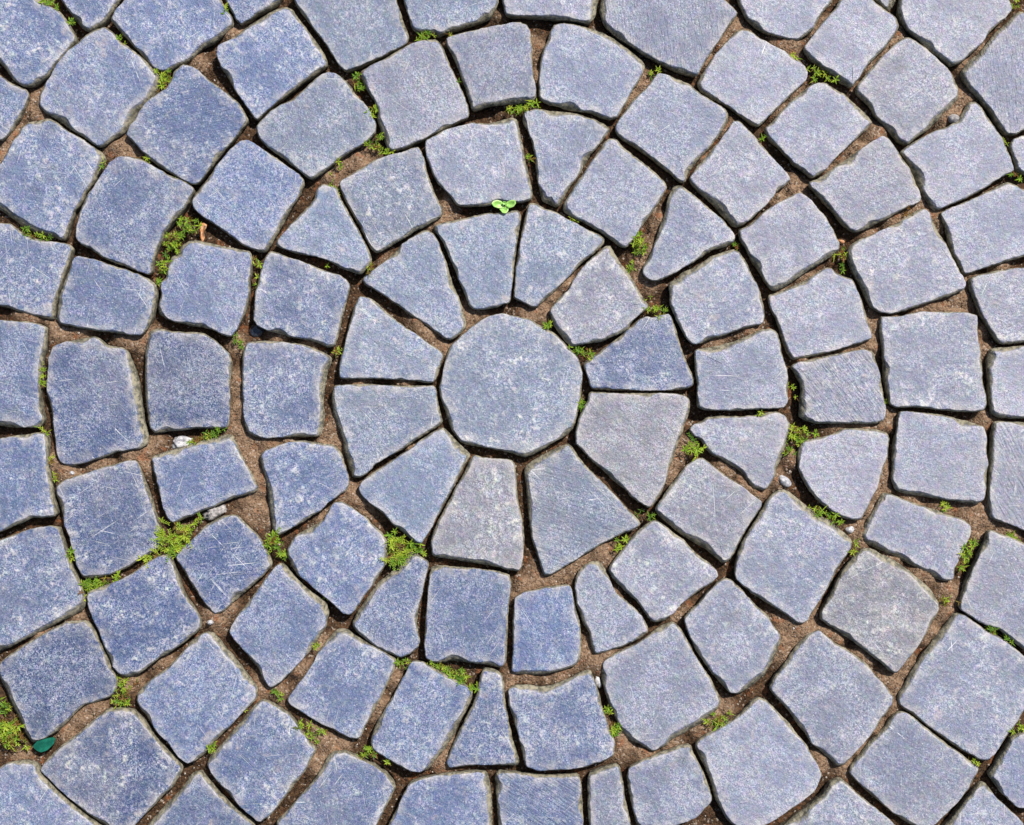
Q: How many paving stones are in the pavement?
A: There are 115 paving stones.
